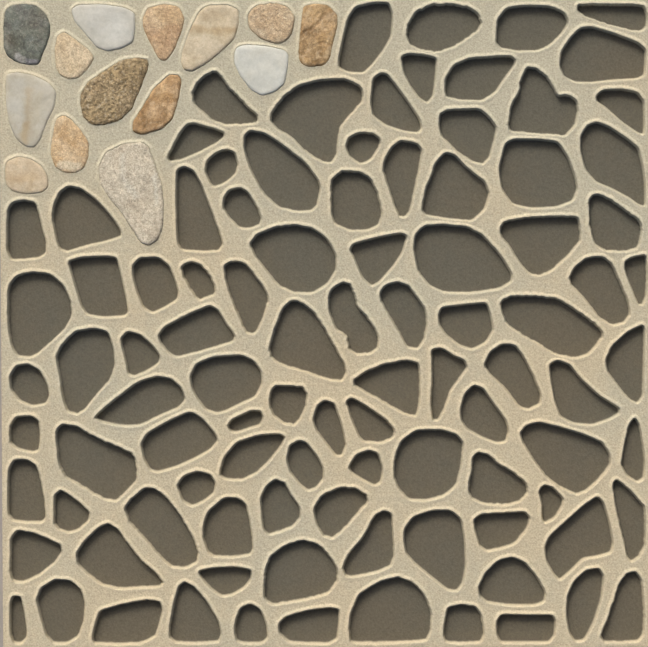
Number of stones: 14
